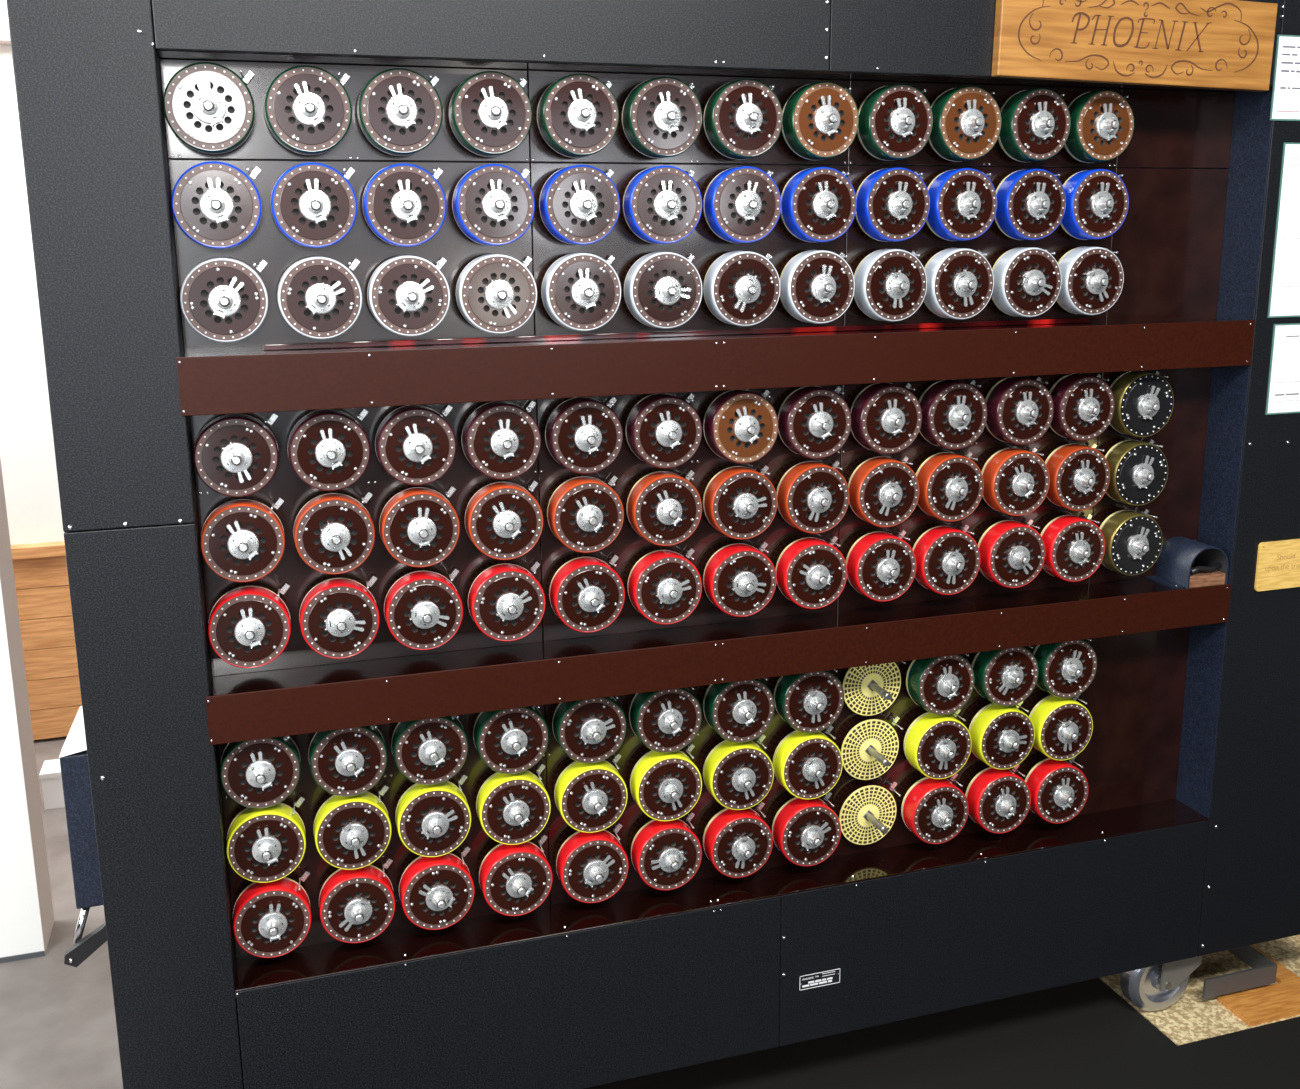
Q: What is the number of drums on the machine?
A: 108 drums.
